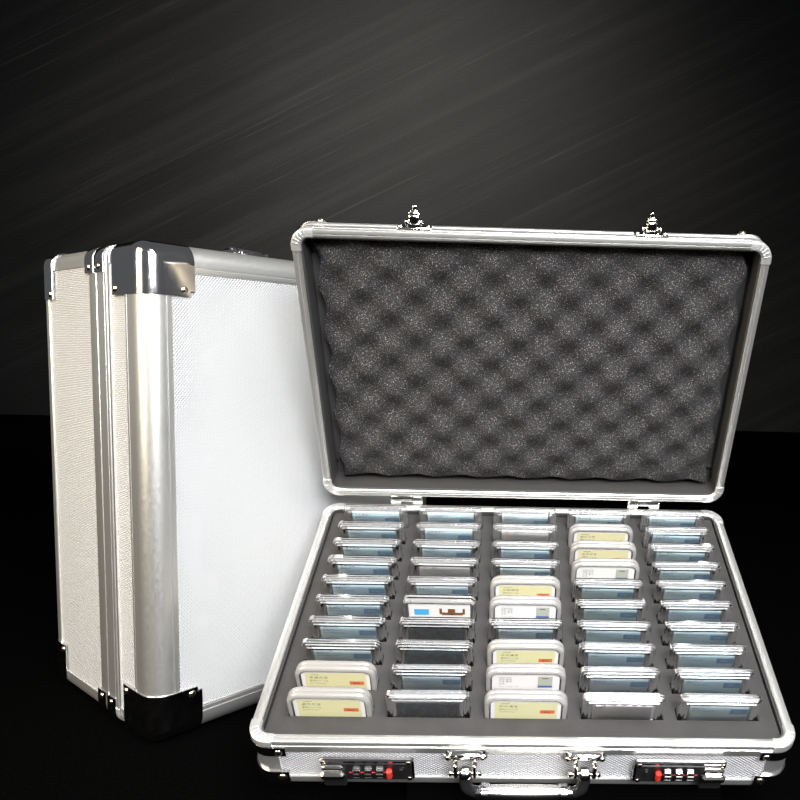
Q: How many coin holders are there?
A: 50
